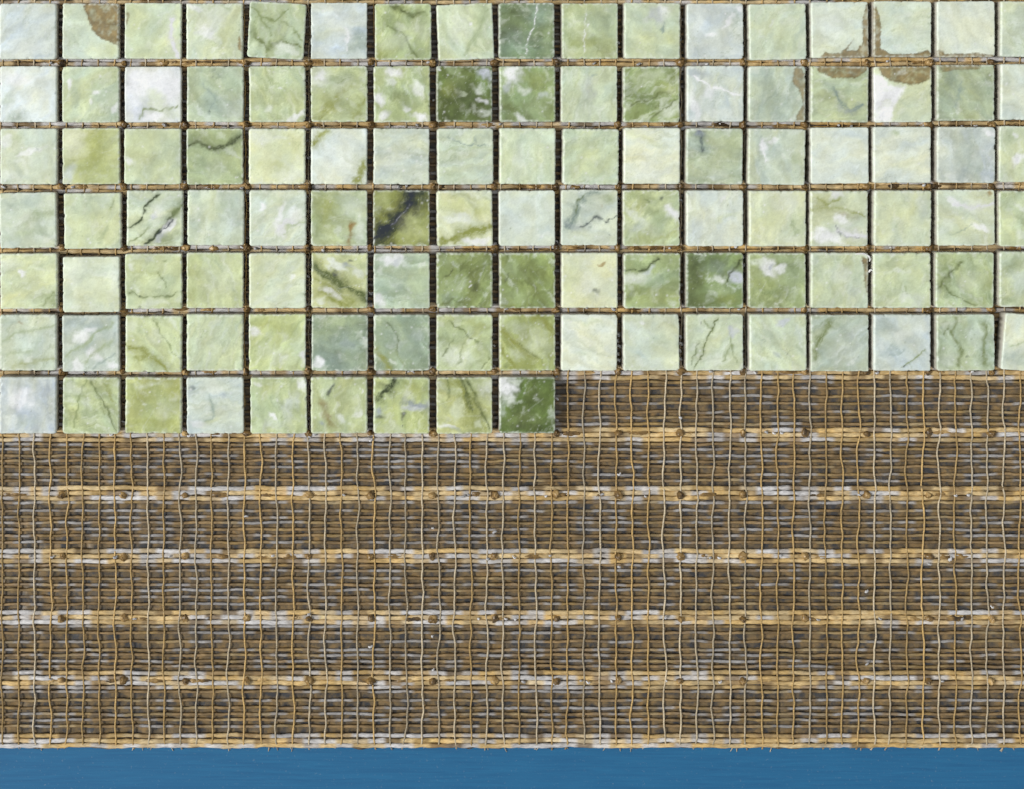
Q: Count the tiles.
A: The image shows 111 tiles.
